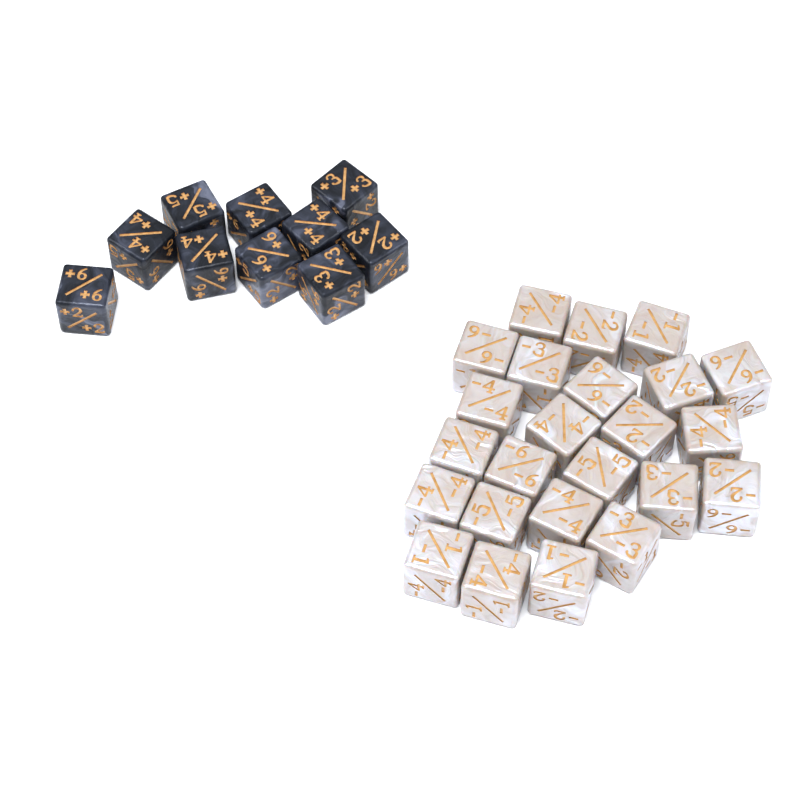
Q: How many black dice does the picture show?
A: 10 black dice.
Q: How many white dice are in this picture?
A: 24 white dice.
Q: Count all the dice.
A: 34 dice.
